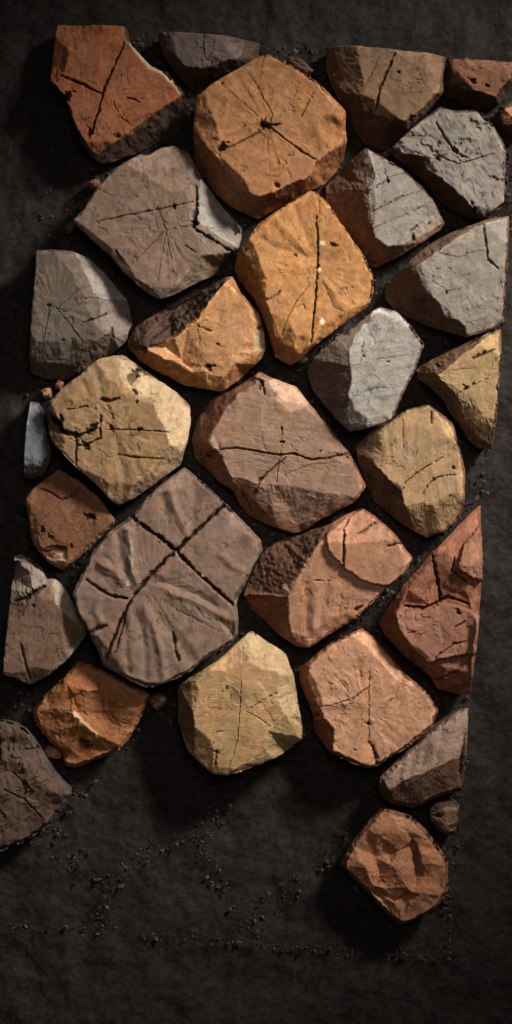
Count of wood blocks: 31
